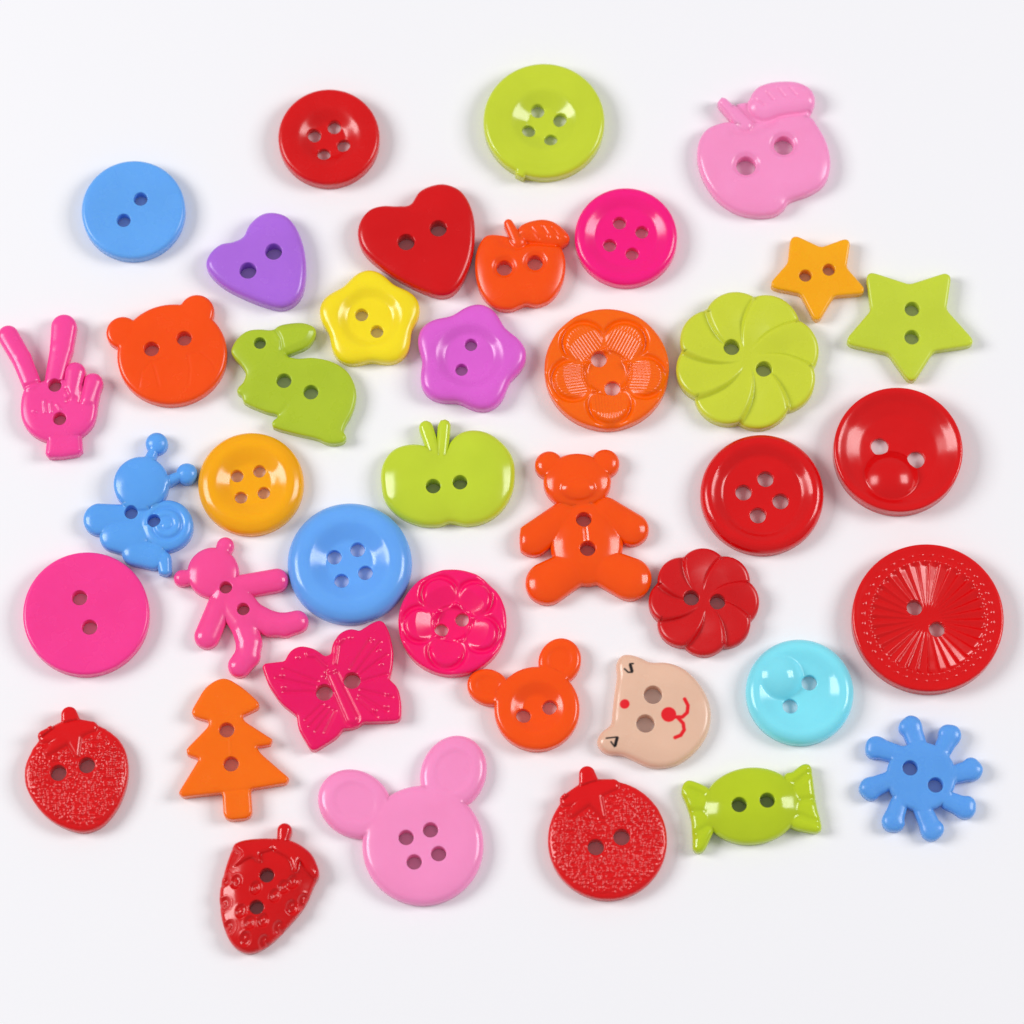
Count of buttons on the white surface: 40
